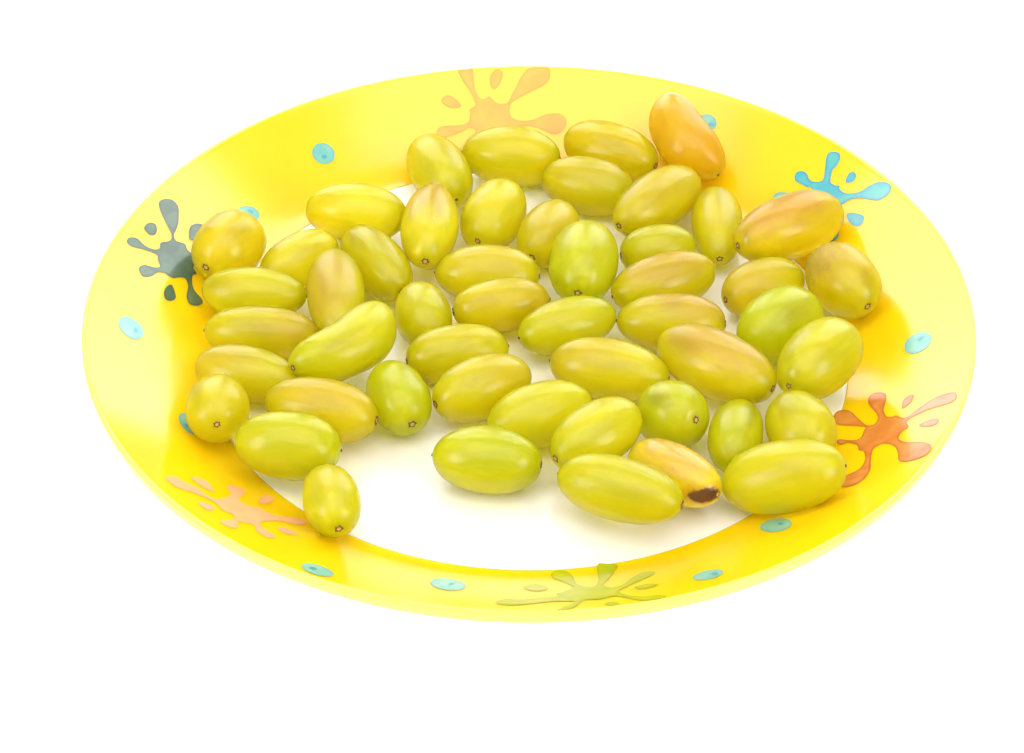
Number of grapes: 50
